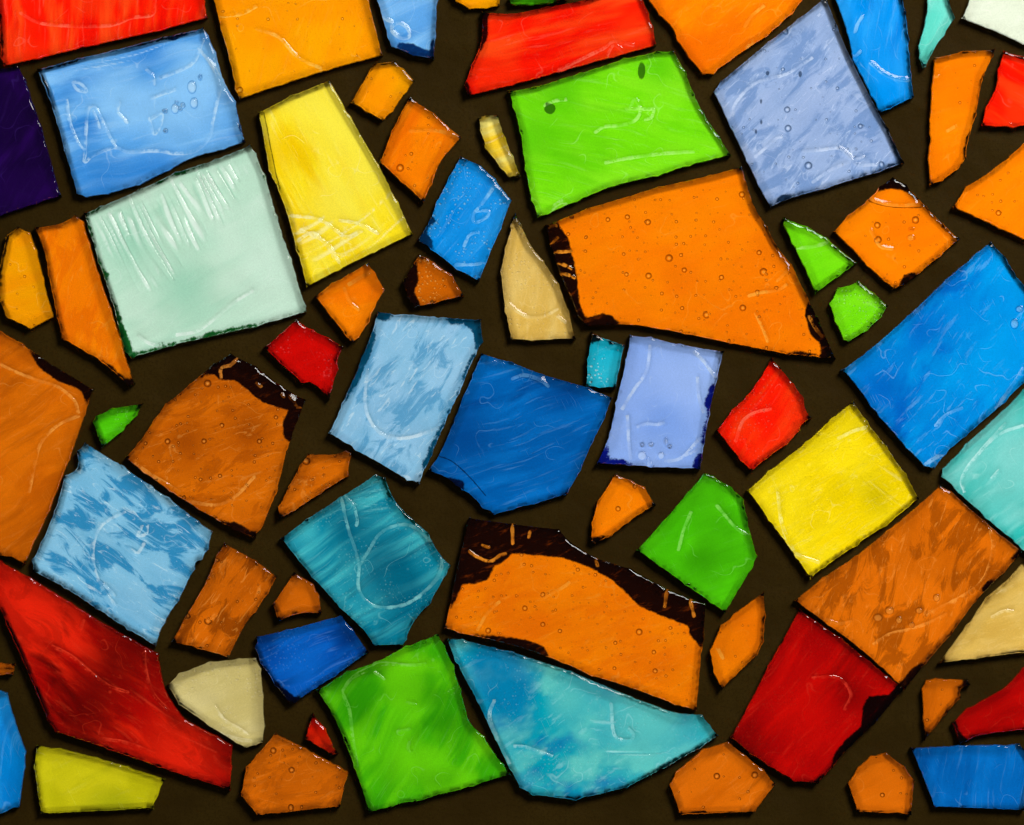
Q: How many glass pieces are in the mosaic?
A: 71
